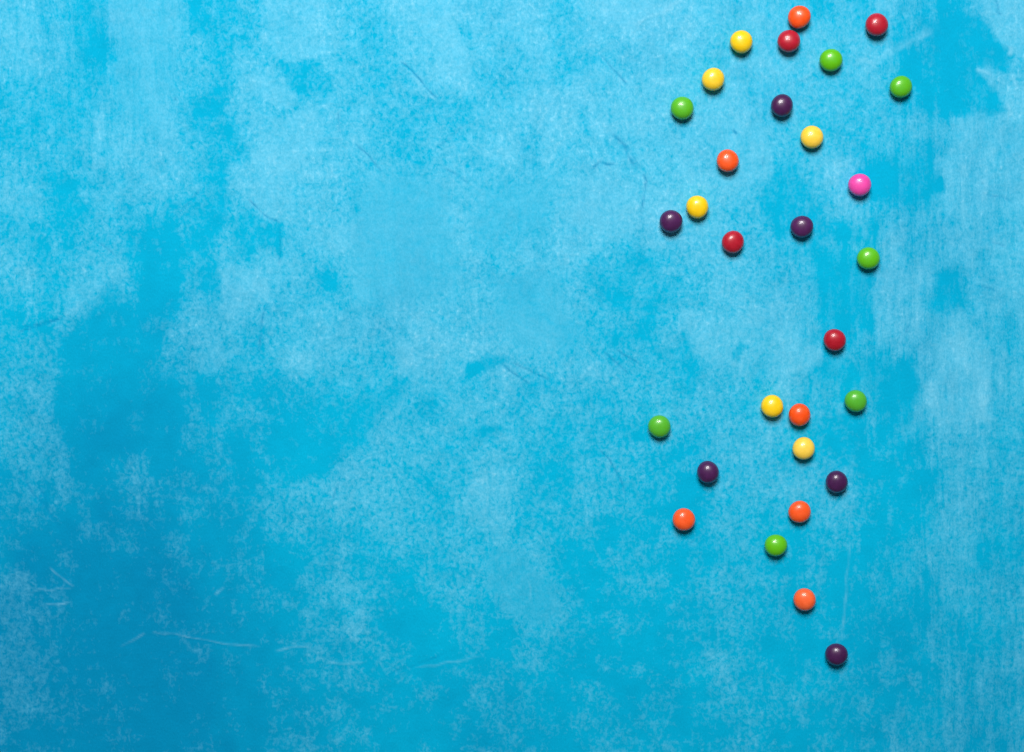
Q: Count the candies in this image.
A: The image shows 30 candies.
